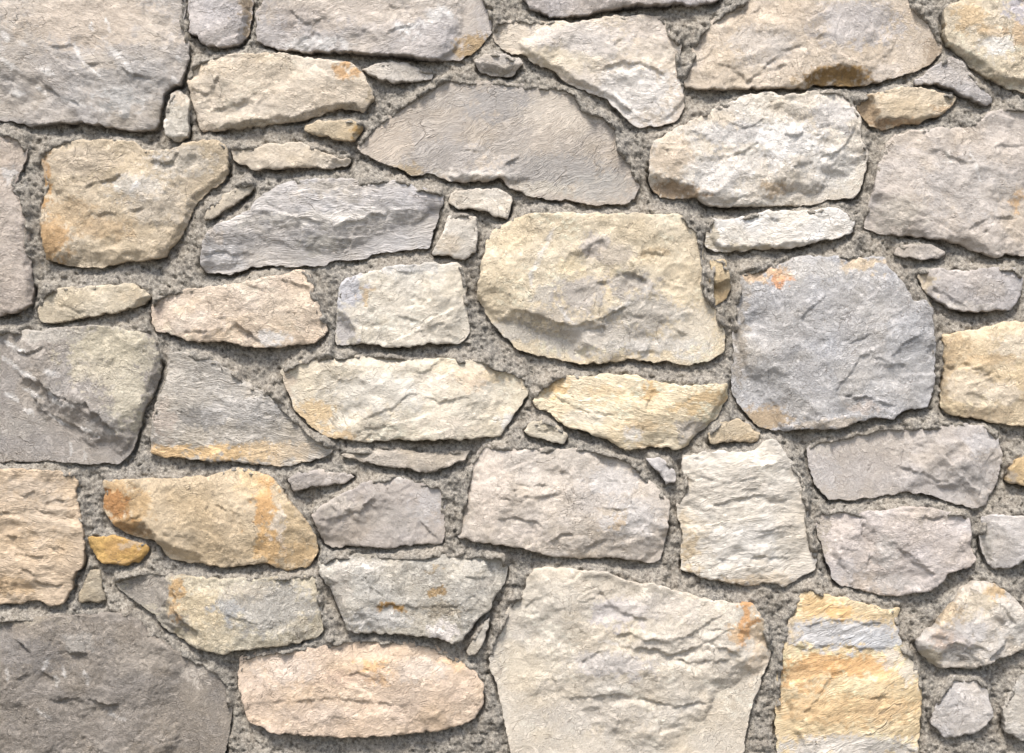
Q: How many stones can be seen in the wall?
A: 64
